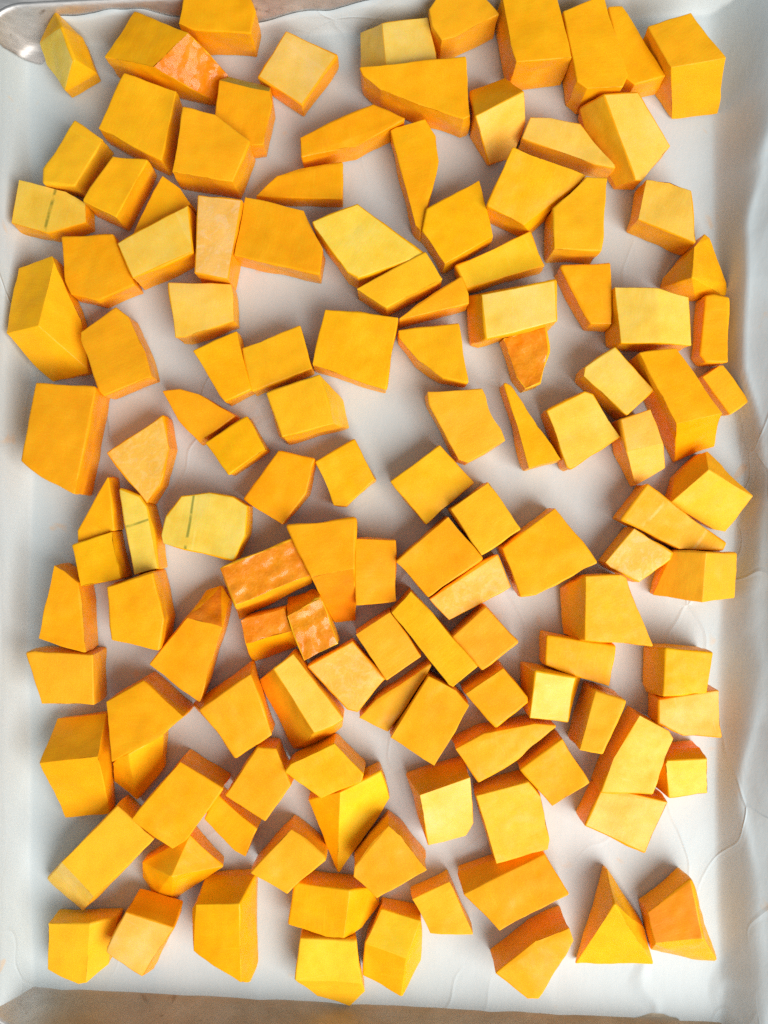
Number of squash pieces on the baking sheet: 130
